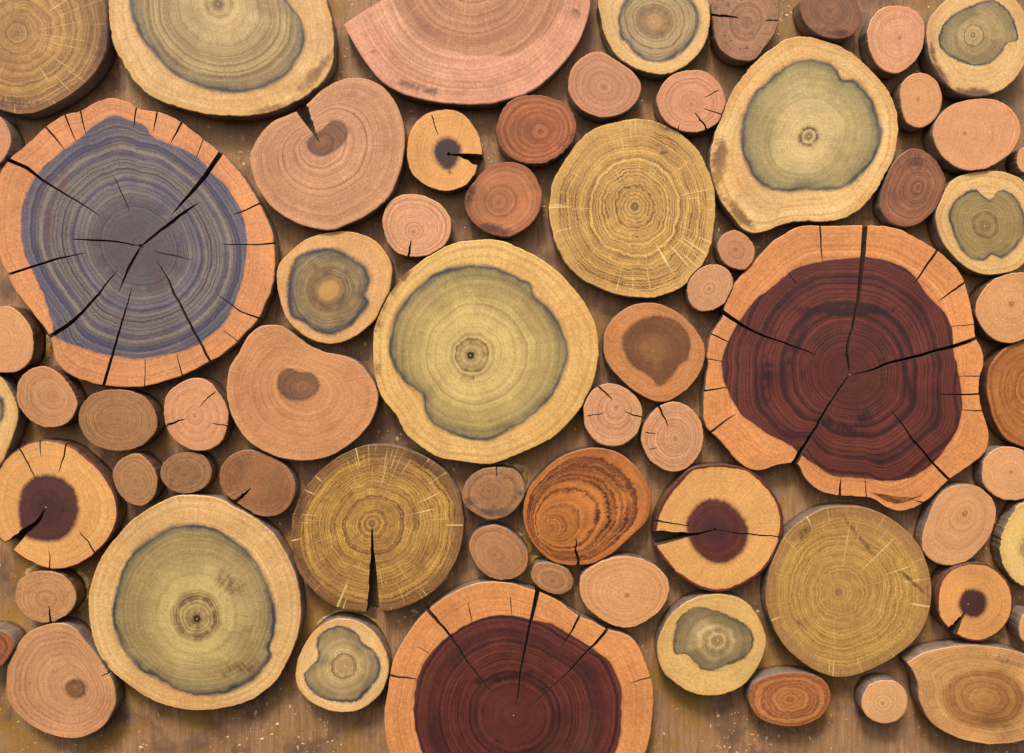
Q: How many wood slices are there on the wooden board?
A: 67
